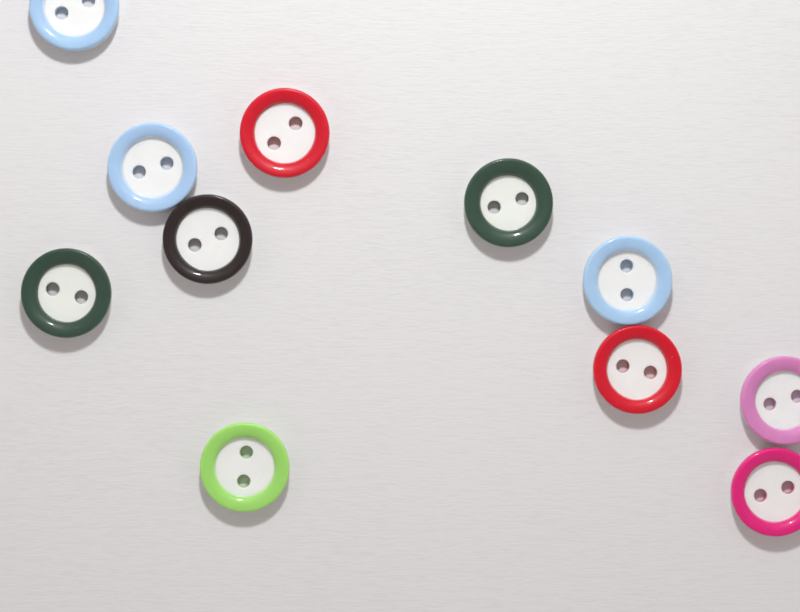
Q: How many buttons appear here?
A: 11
